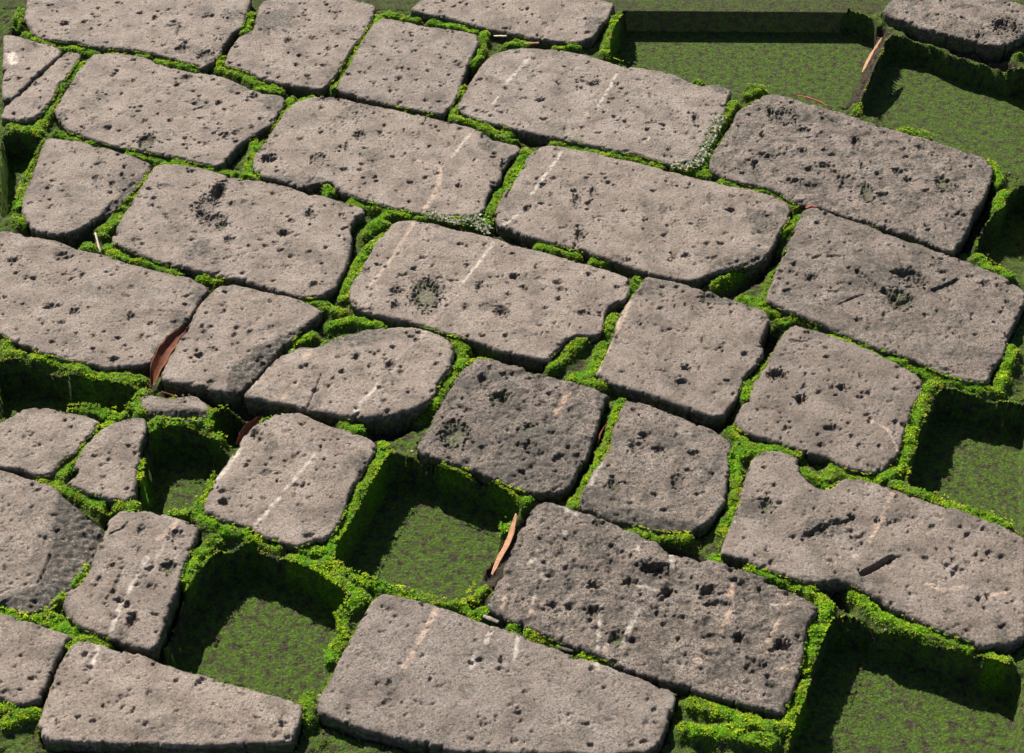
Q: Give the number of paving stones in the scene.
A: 34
